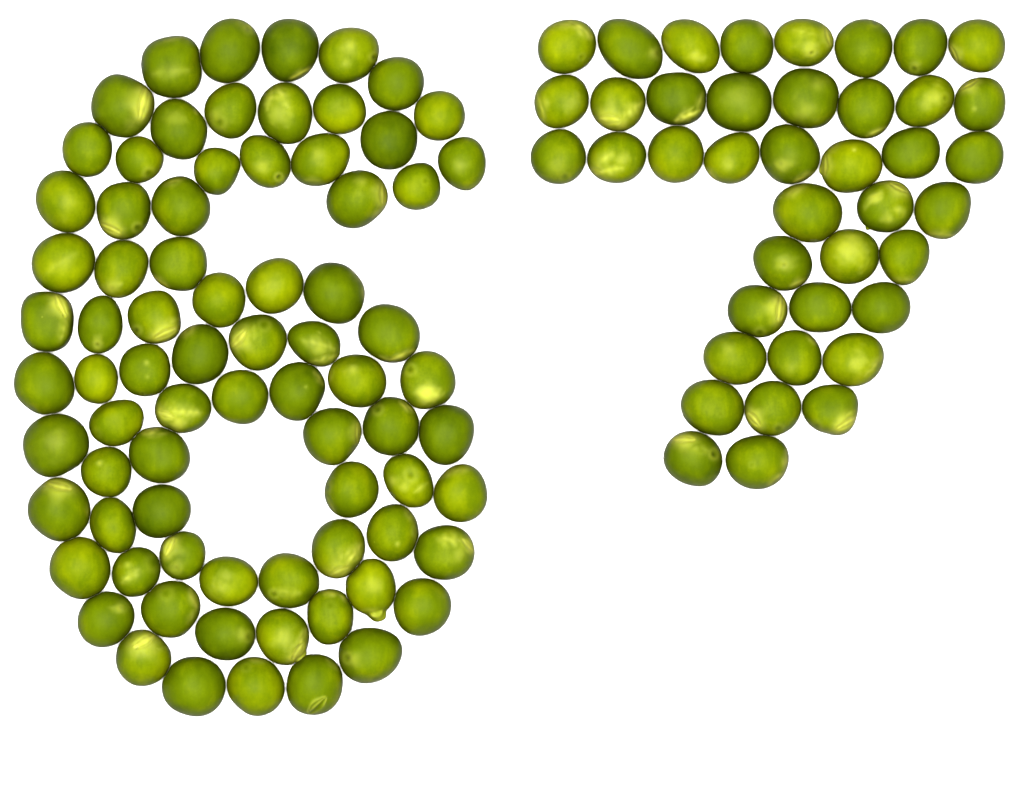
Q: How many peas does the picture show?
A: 118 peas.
